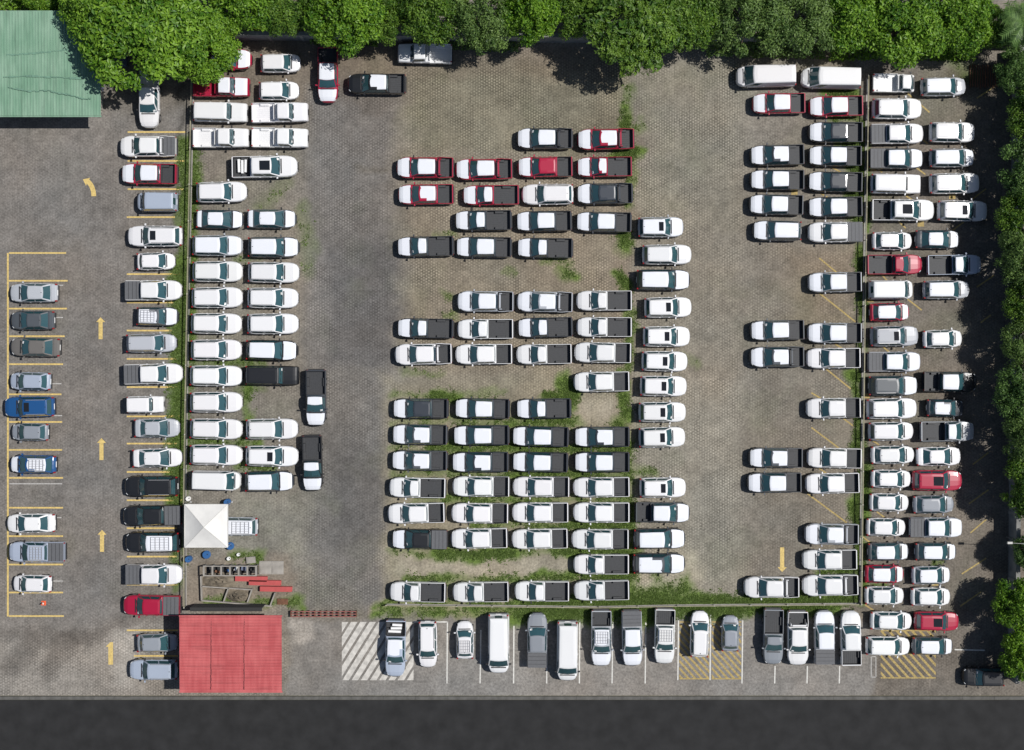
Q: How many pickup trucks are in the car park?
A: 119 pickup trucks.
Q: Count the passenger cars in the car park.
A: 98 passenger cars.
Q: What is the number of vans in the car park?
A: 7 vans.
